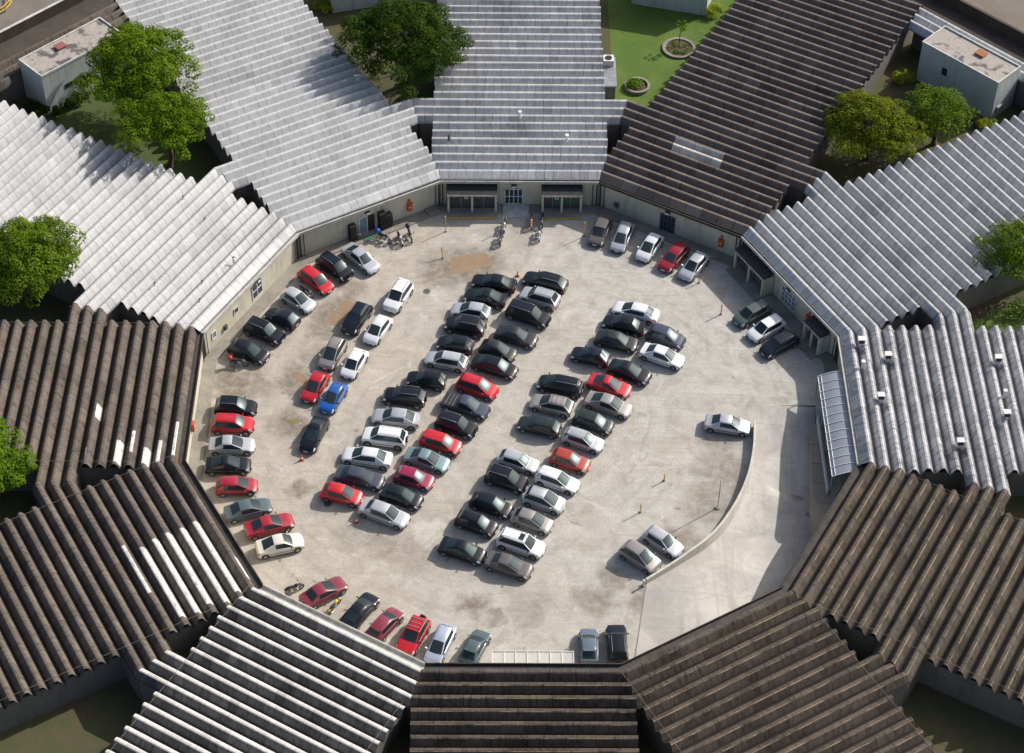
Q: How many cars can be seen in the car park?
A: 94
